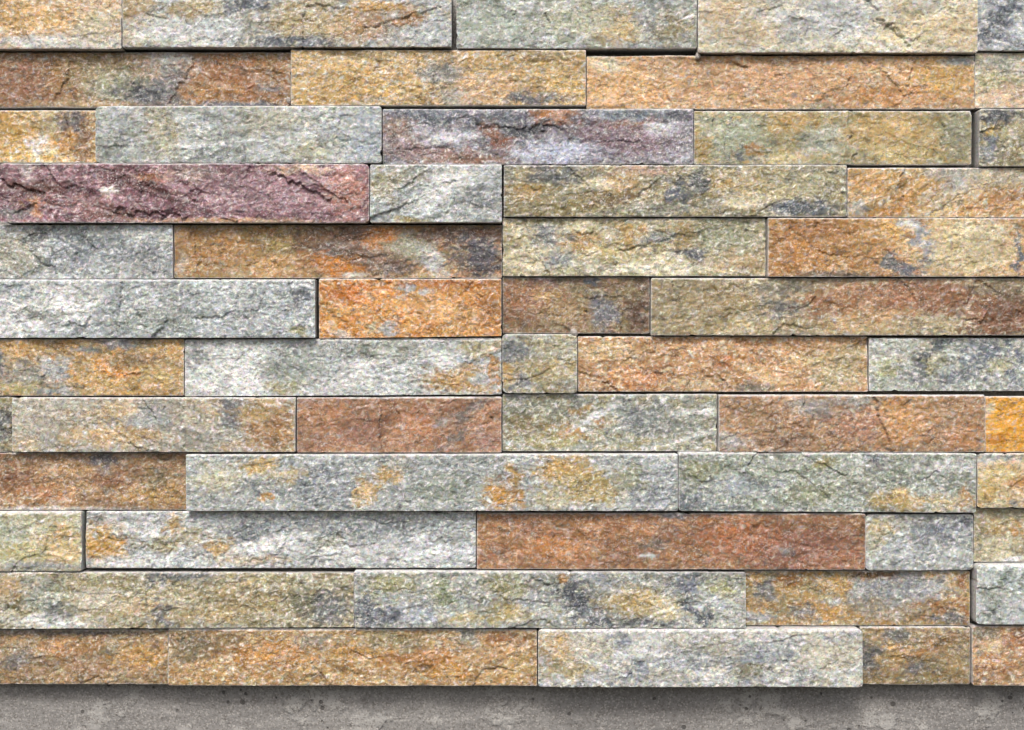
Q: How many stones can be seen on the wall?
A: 55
